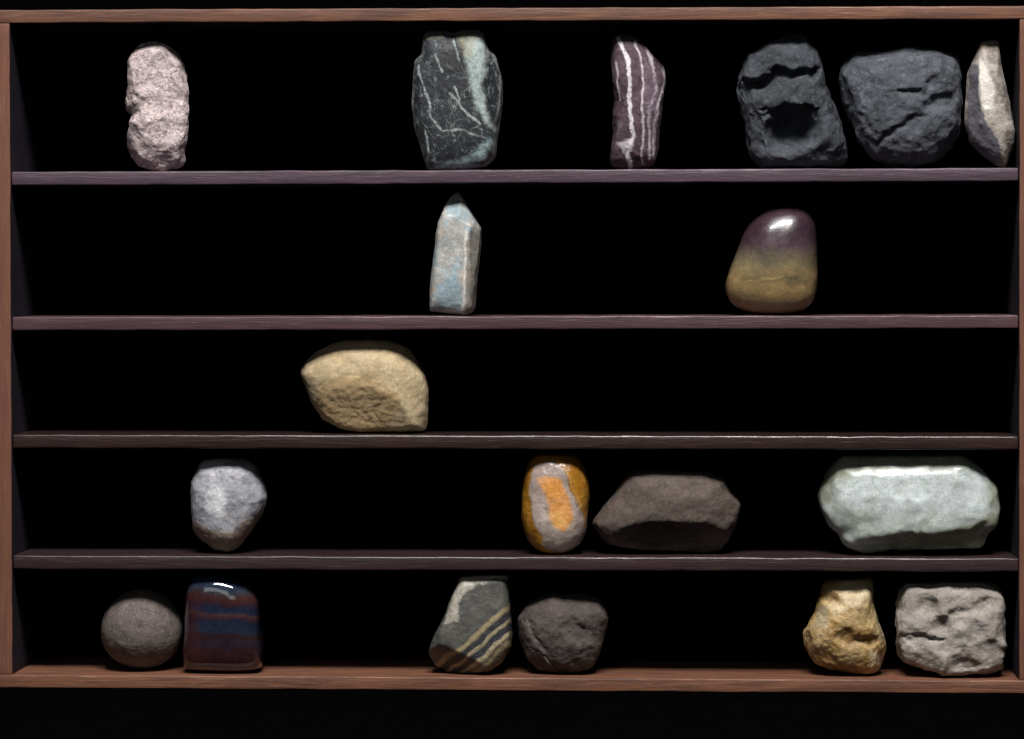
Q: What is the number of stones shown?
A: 19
